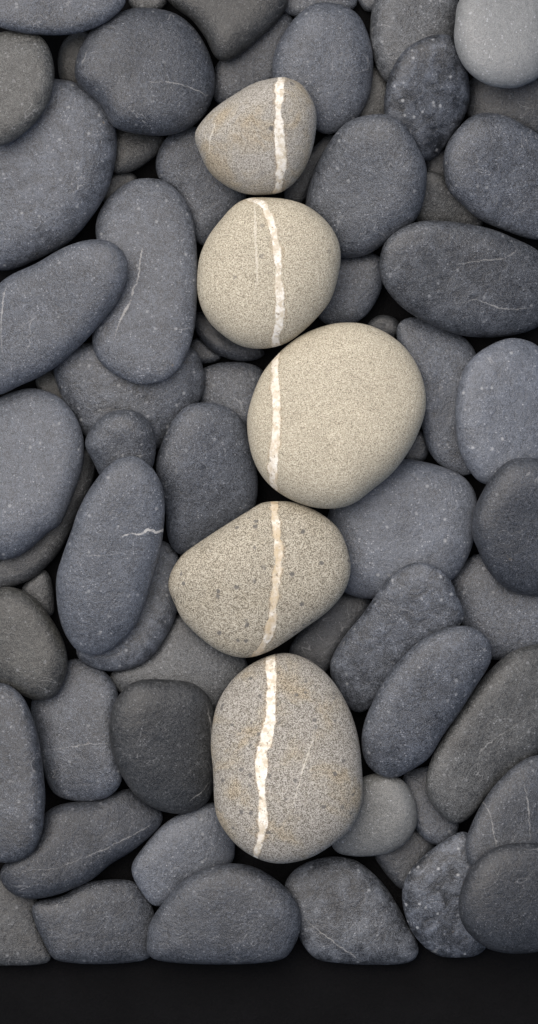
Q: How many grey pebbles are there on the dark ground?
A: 68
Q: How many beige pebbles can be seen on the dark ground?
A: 5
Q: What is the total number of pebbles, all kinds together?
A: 73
